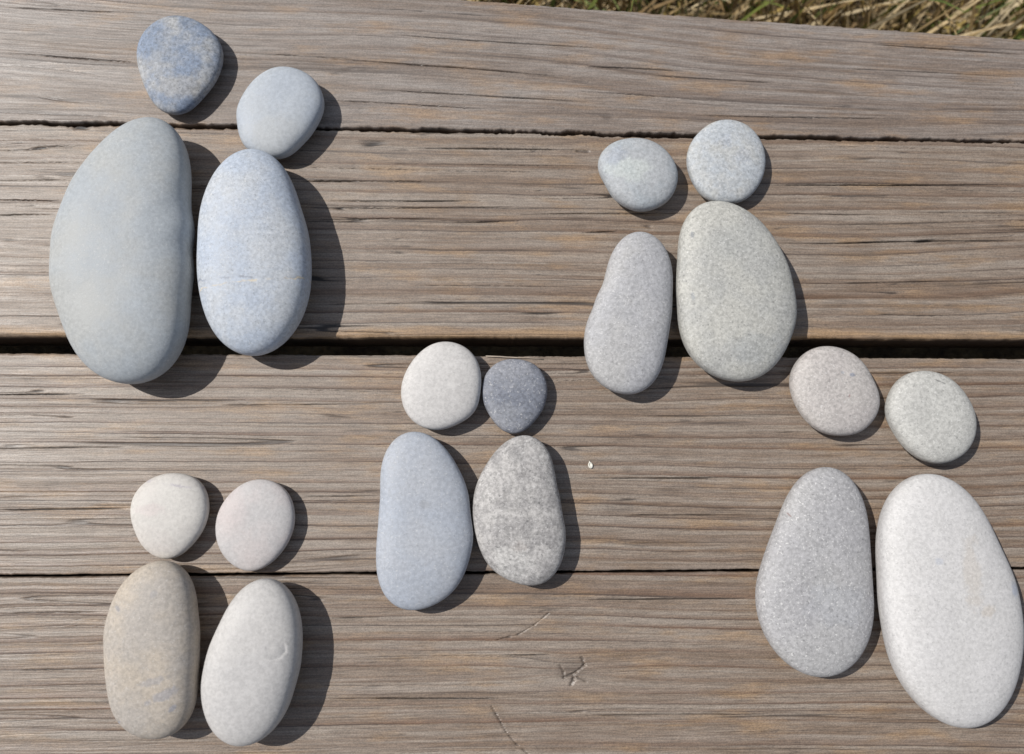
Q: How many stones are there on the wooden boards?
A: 20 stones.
